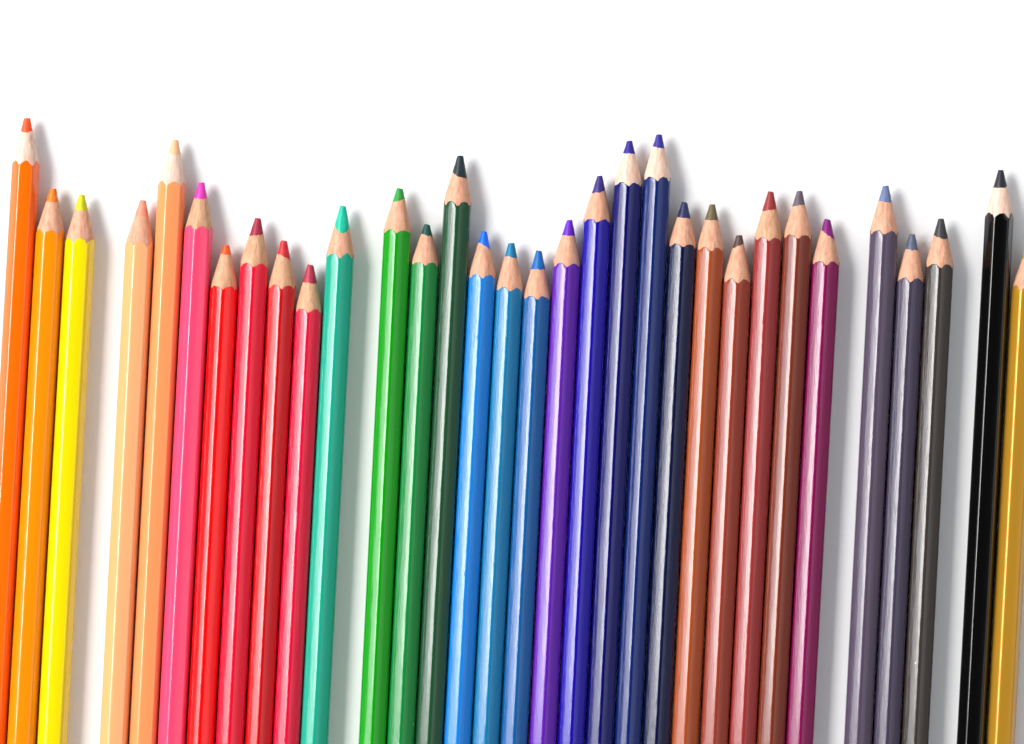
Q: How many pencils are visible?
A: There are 32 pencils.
